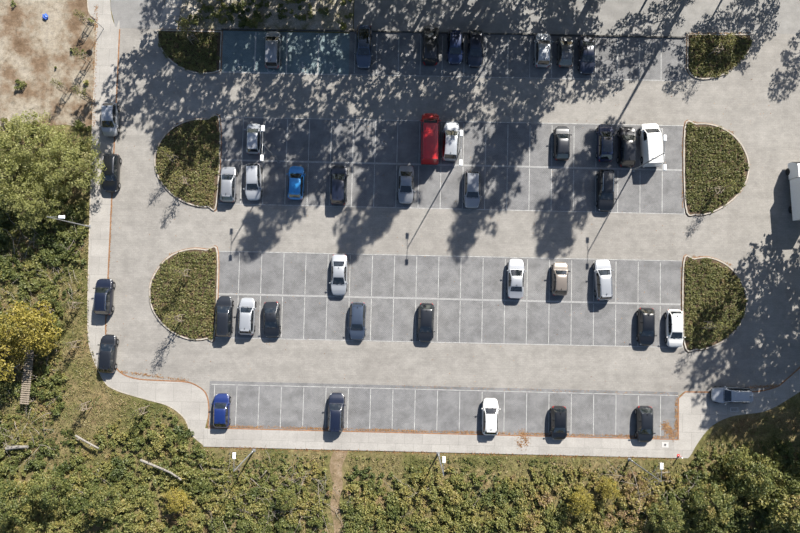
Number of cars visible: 43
